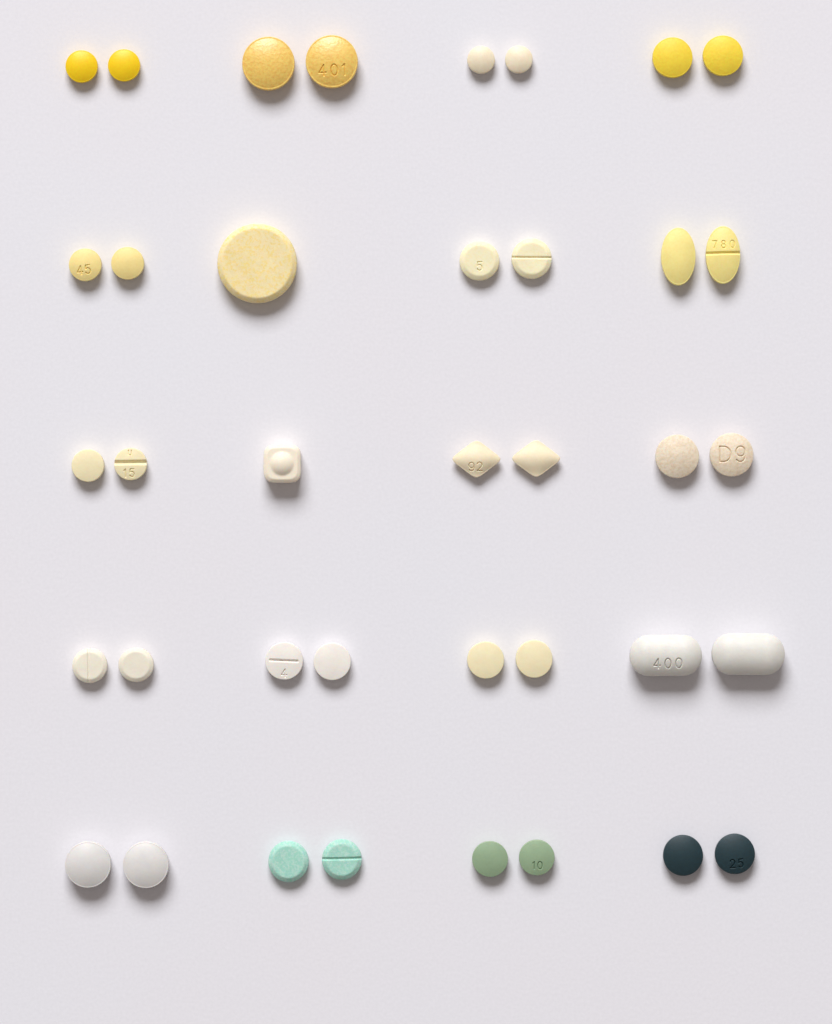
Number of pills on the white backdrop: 38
